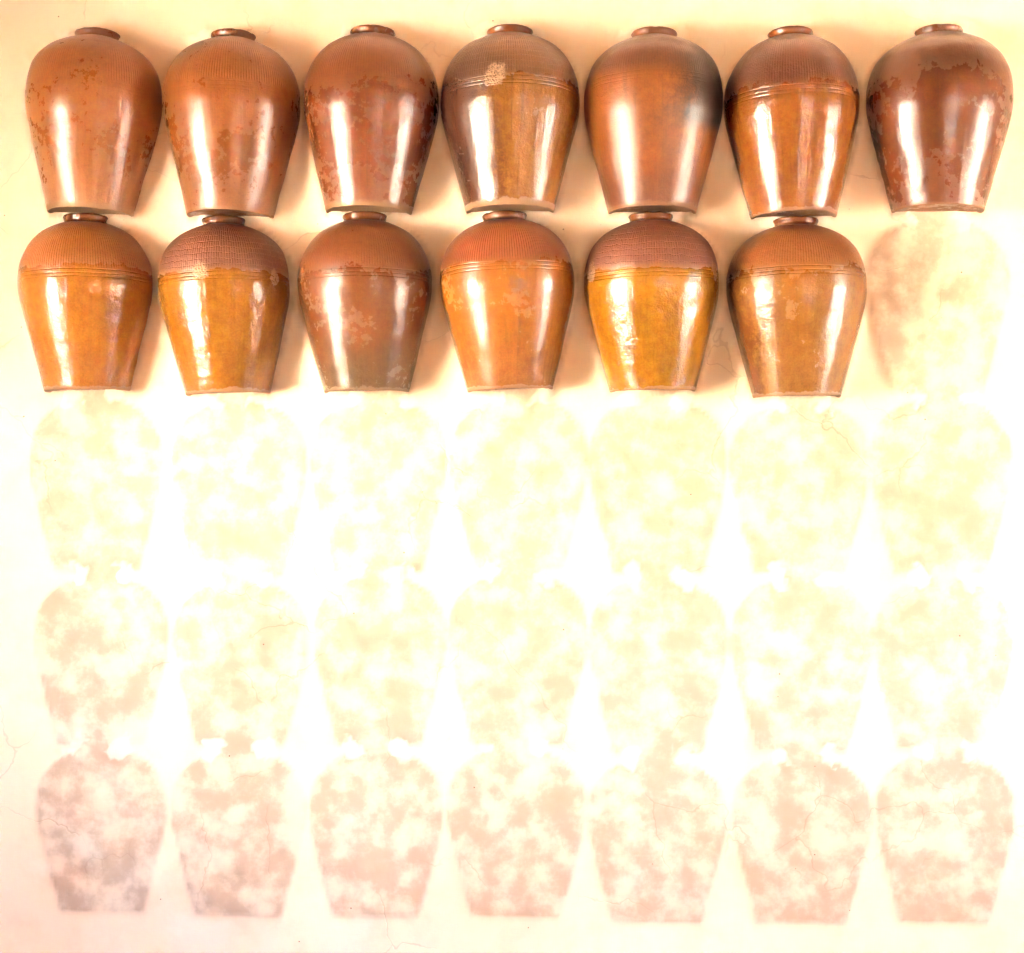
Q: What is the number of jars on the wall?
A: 13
